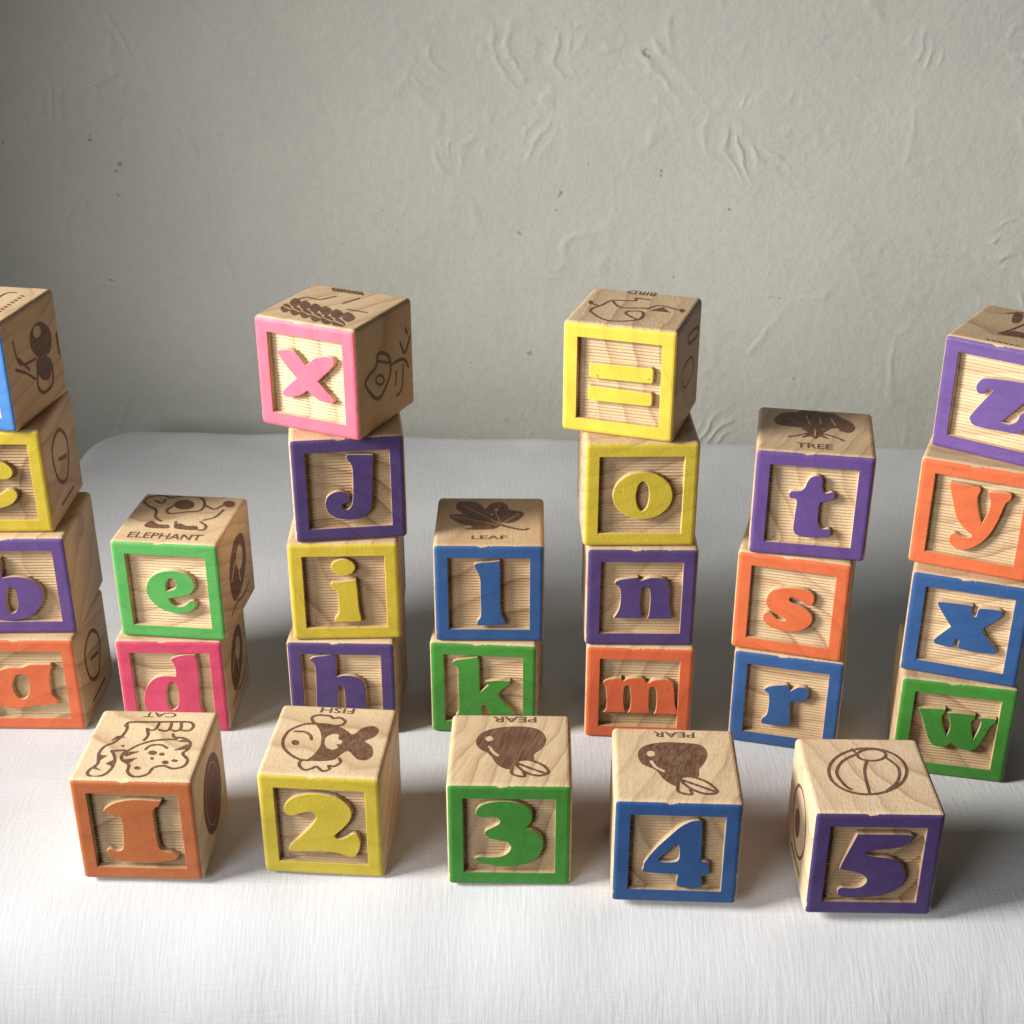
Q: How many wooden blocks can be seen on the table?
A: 28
